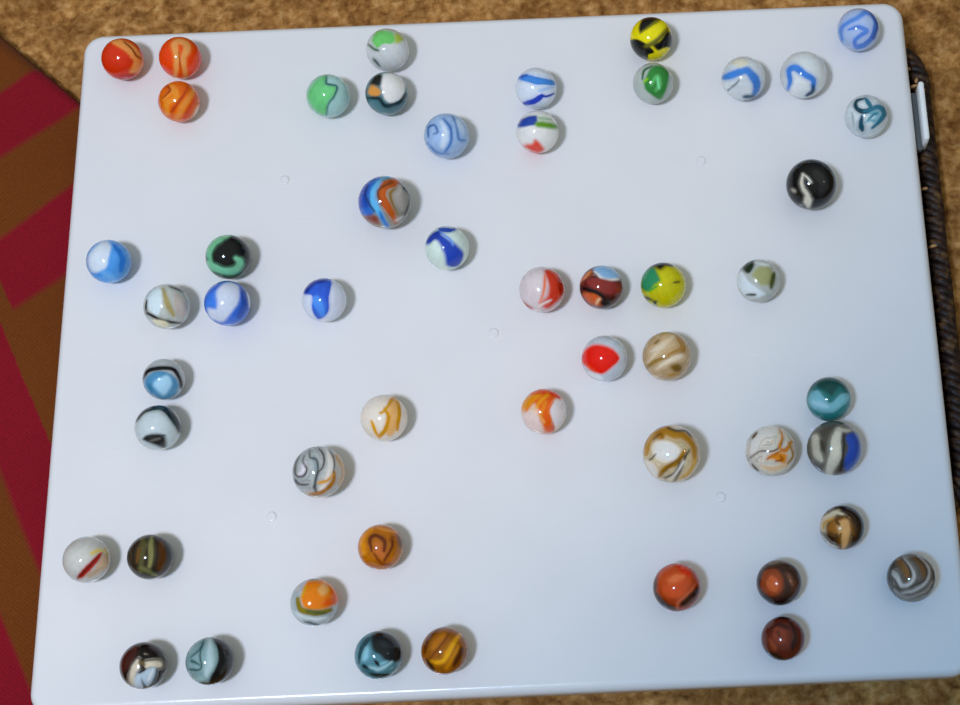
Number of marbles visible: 51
